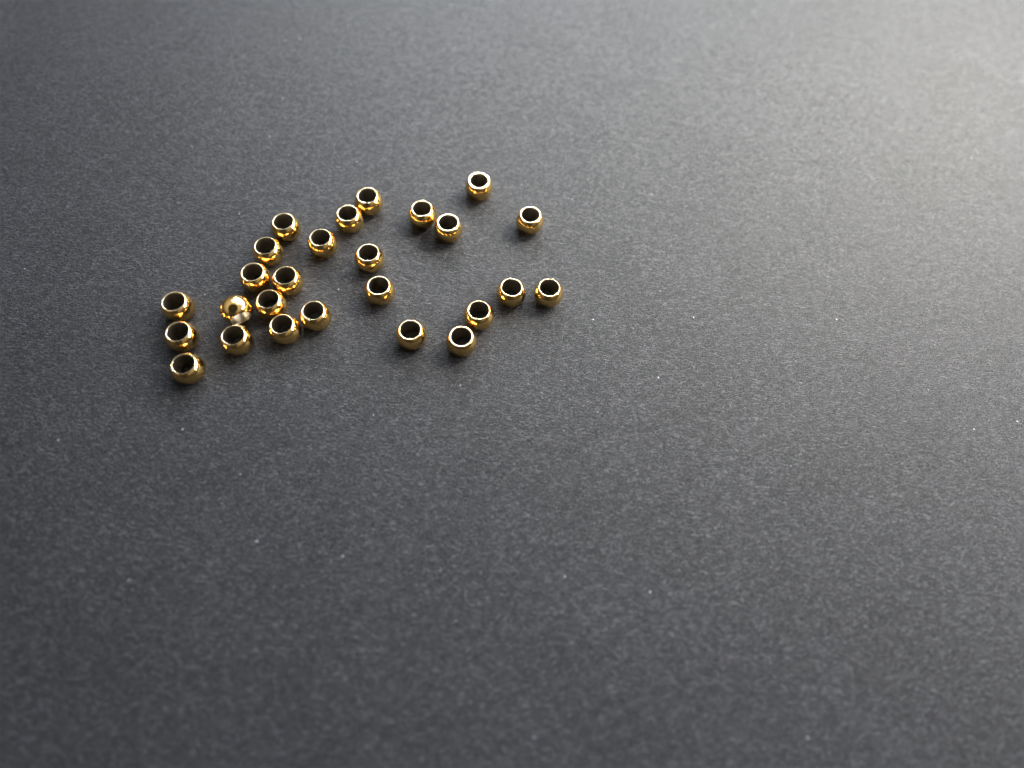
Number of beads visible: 26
